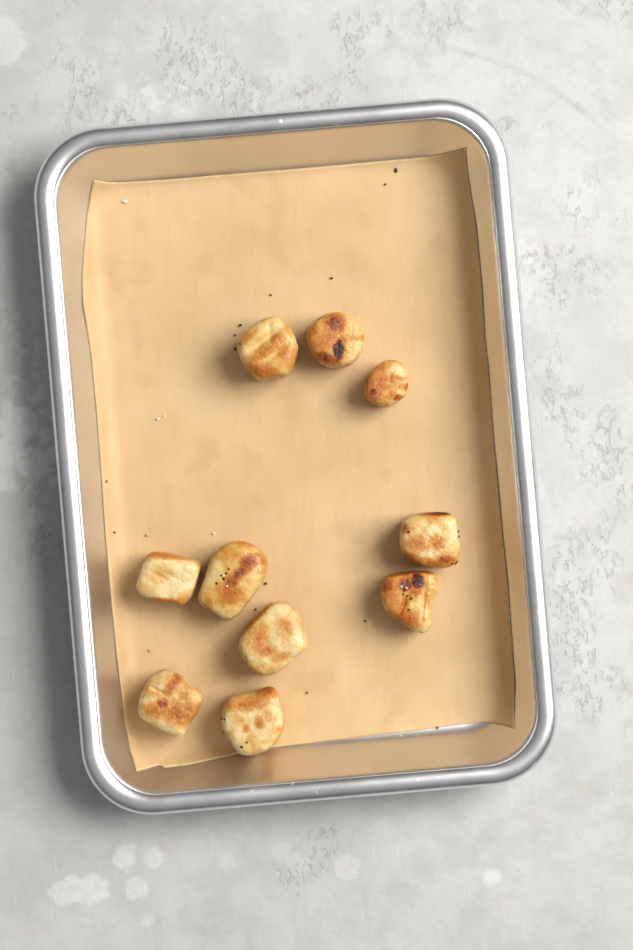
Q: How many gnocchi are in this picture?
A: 10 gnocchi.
